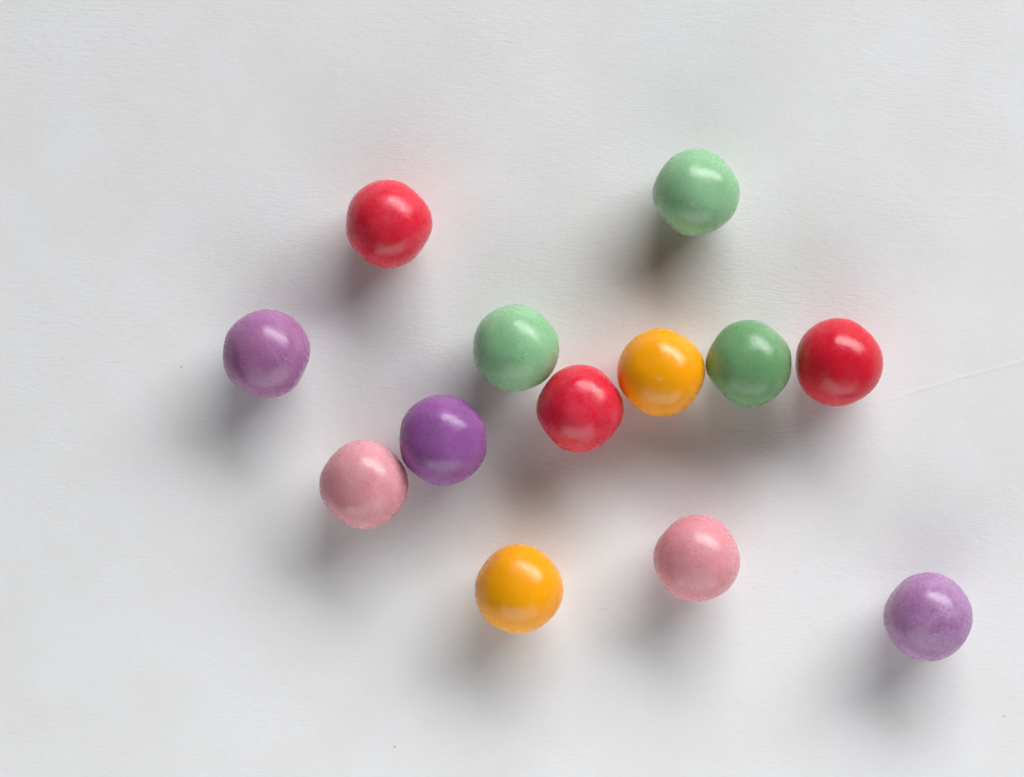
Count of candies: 13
